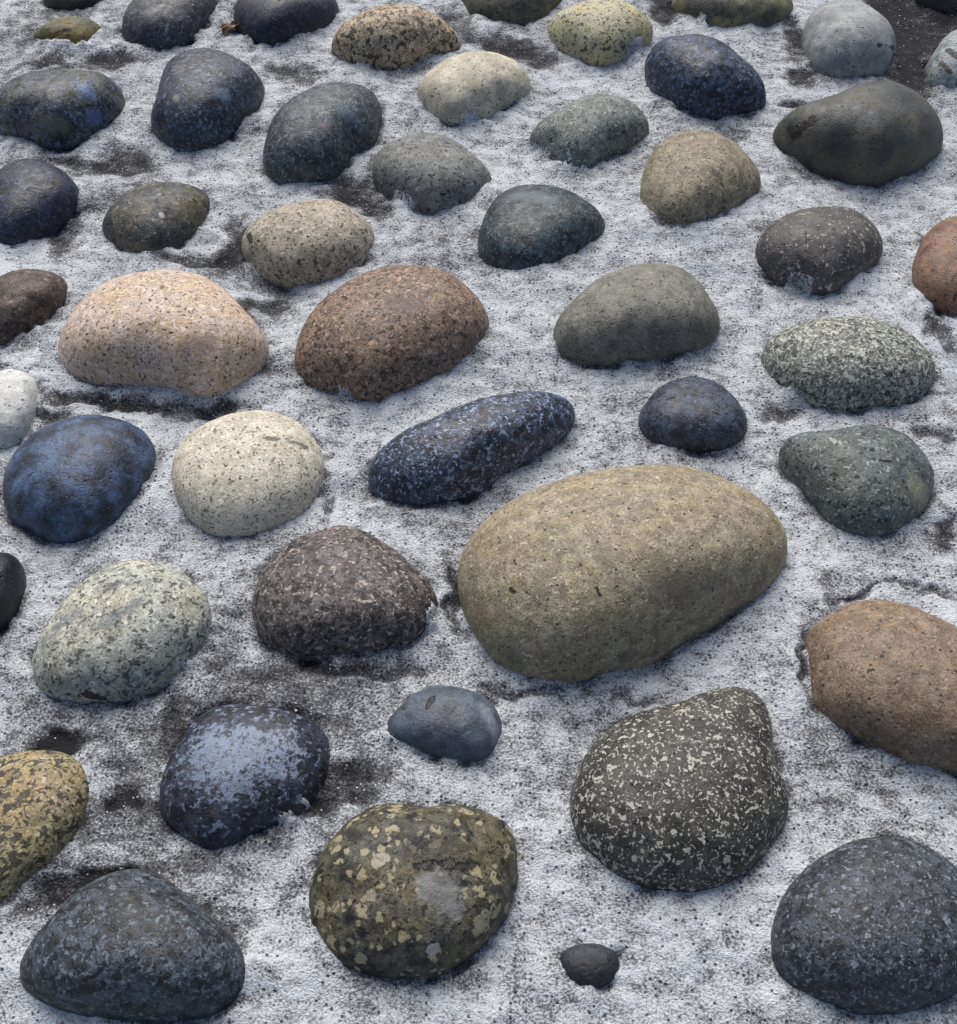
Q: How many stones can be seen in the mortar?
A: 50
